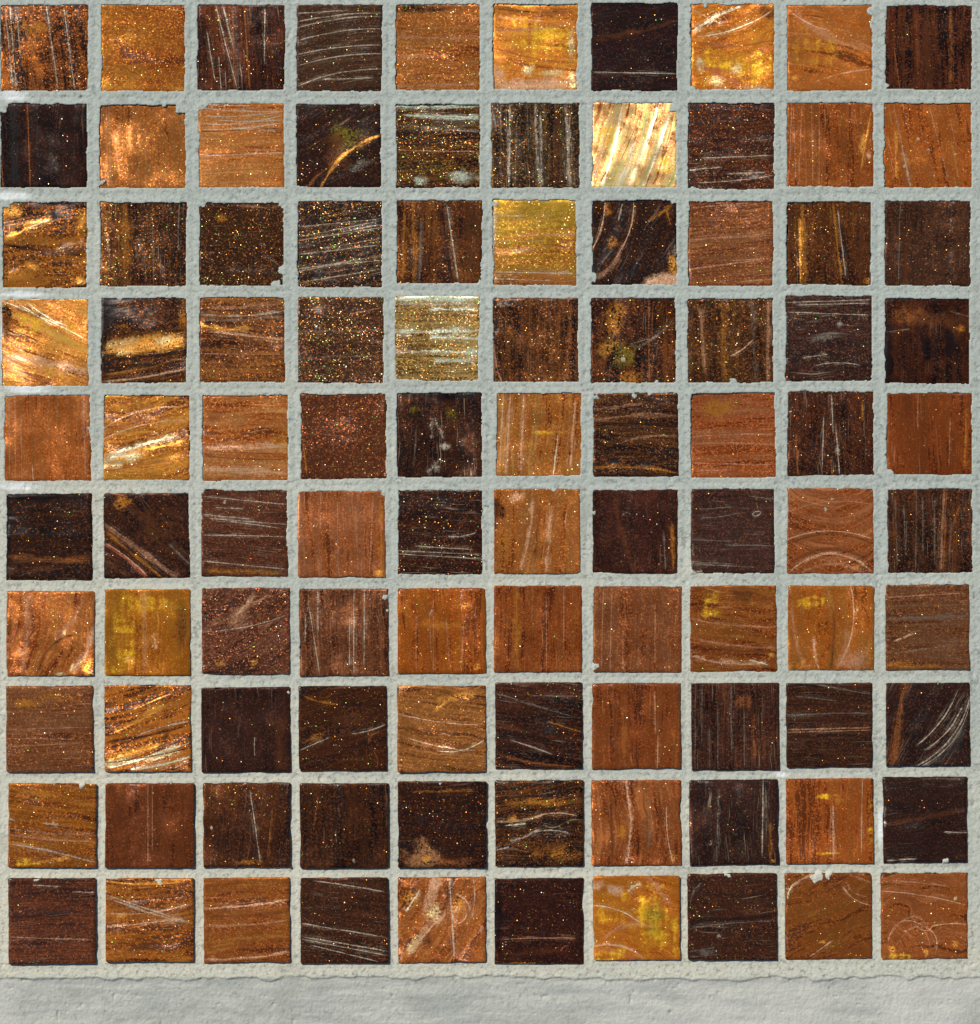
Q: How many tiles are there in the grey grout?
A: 100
